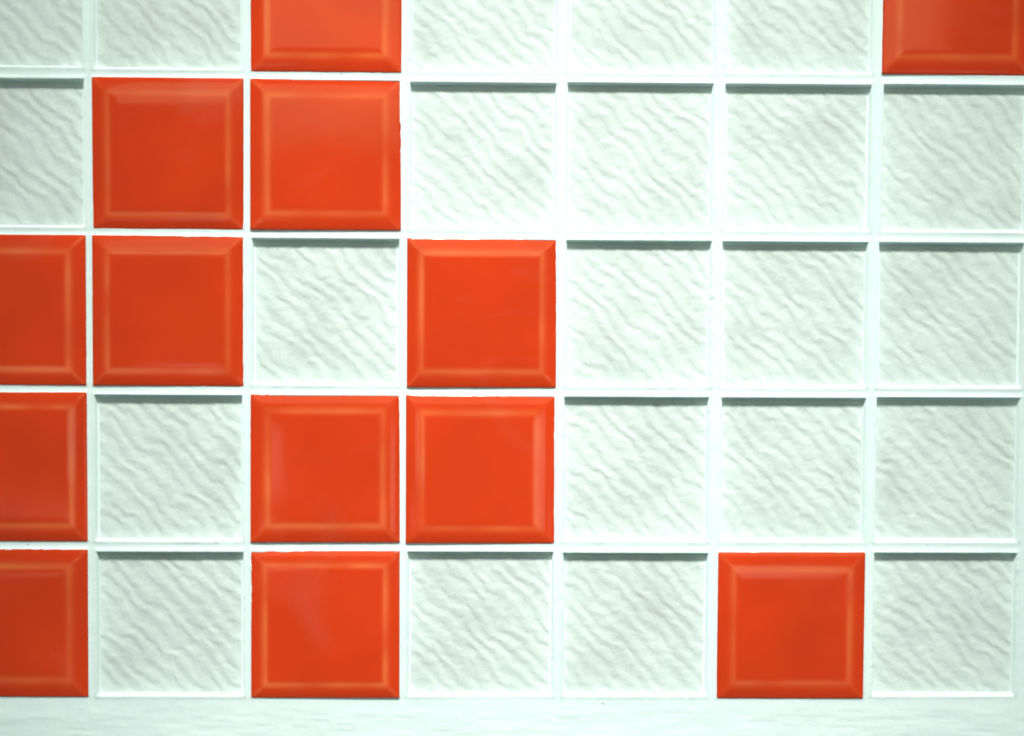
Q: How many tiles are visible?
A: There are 13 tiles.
